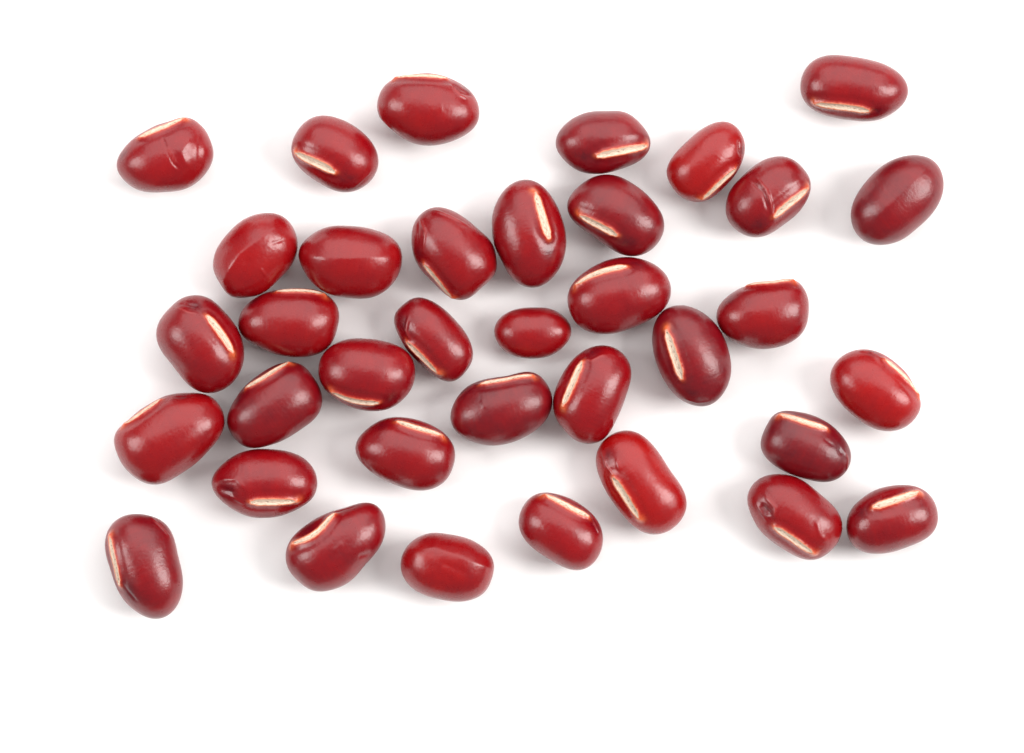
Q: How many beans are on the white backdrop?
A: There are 36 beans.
